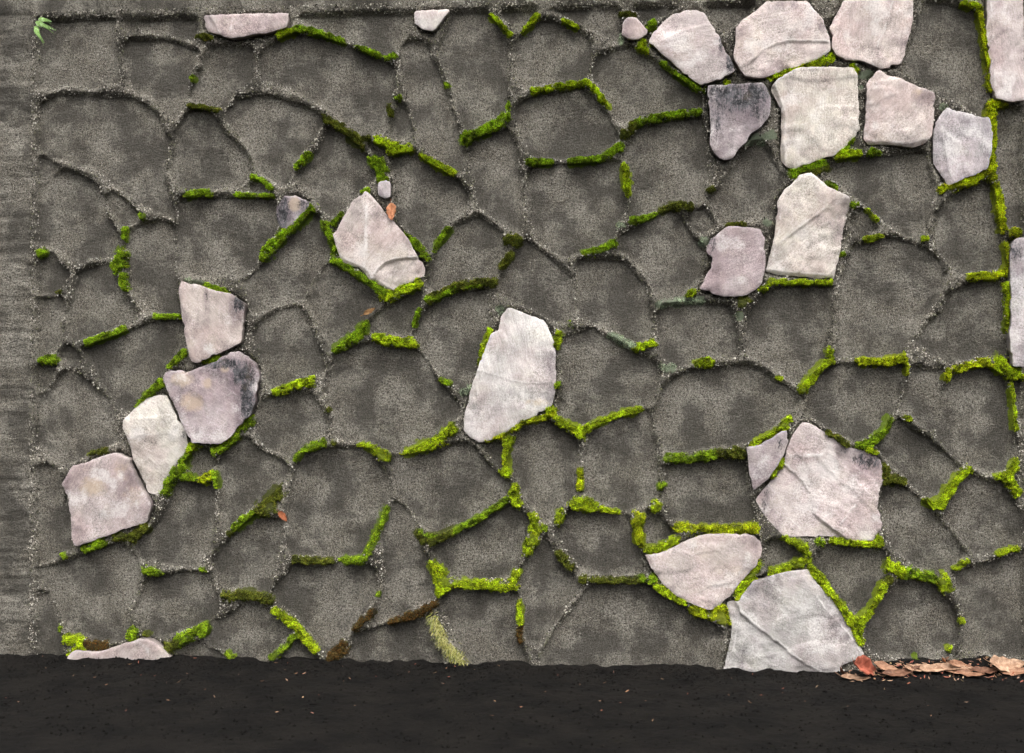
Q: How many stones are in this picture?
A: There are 27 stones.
